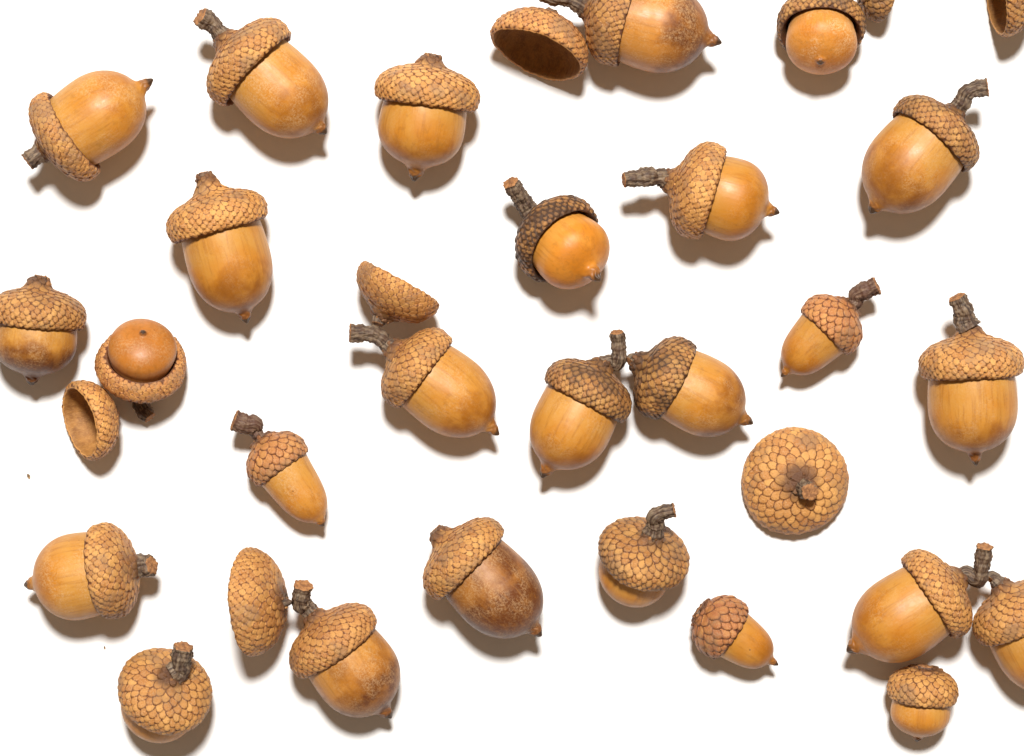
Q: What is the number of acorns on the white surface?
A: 26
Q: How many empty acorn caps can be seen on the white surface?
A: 7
